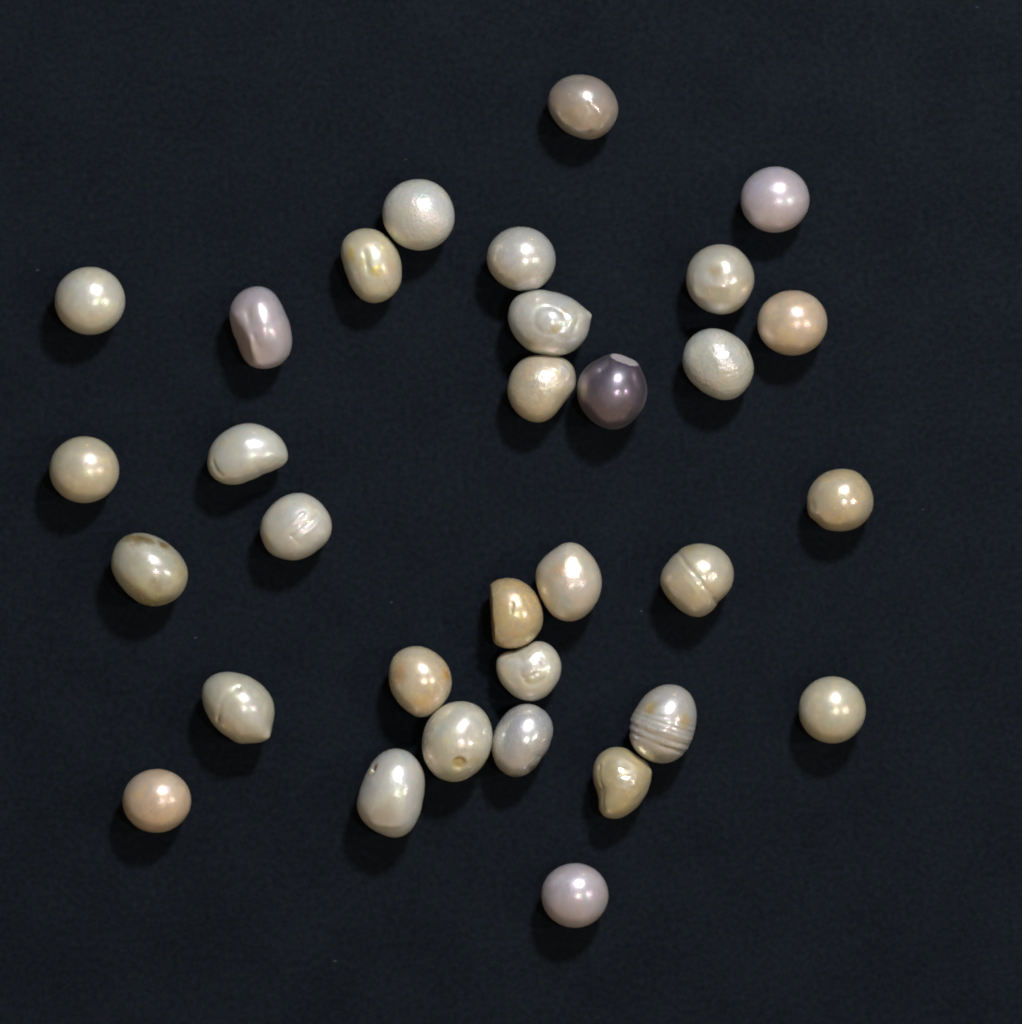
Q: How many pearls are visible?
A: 32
